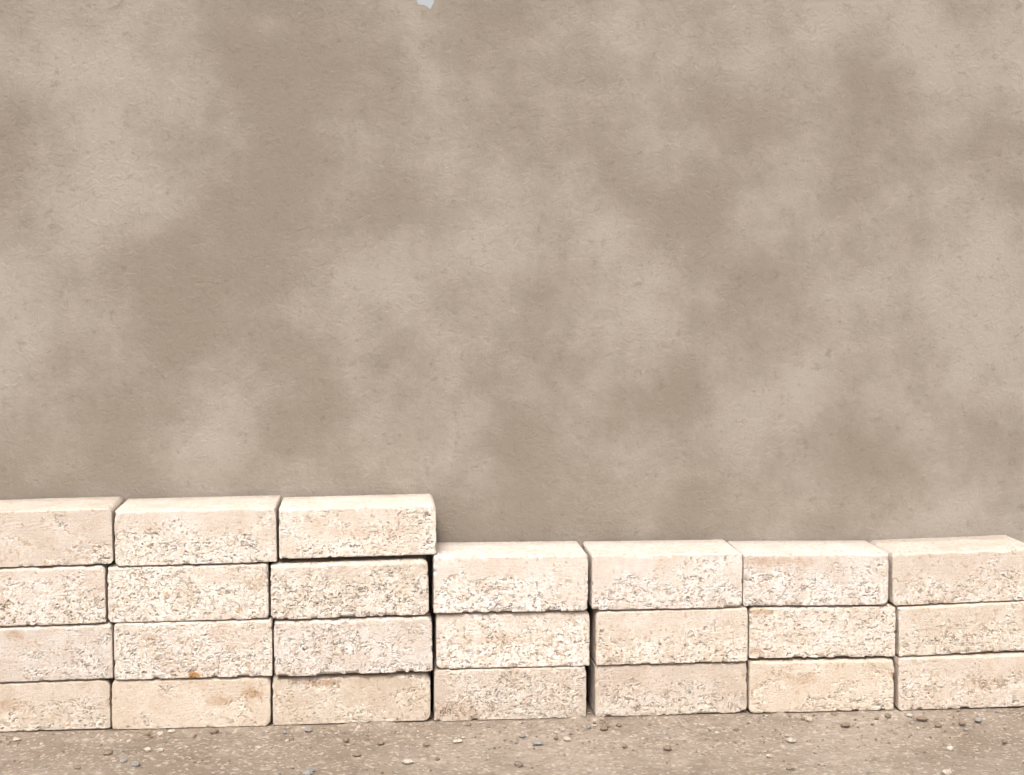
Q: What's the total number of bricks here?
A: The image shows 24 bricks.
